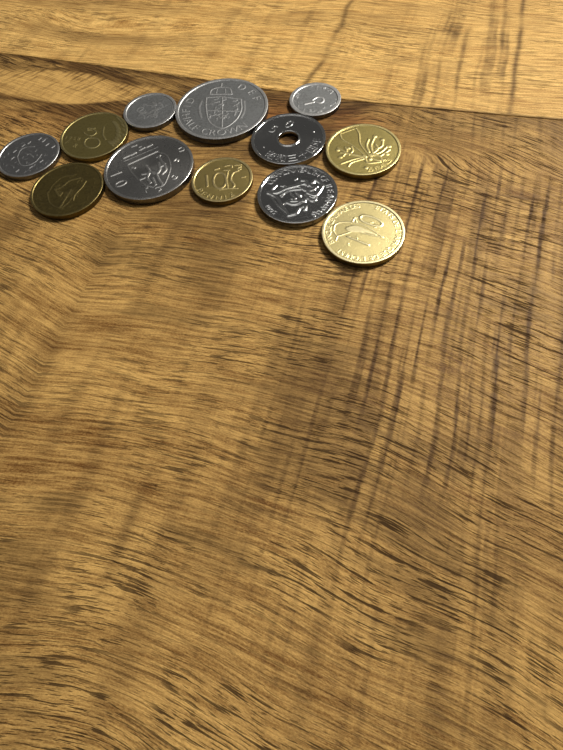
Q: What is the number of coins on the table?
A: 12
